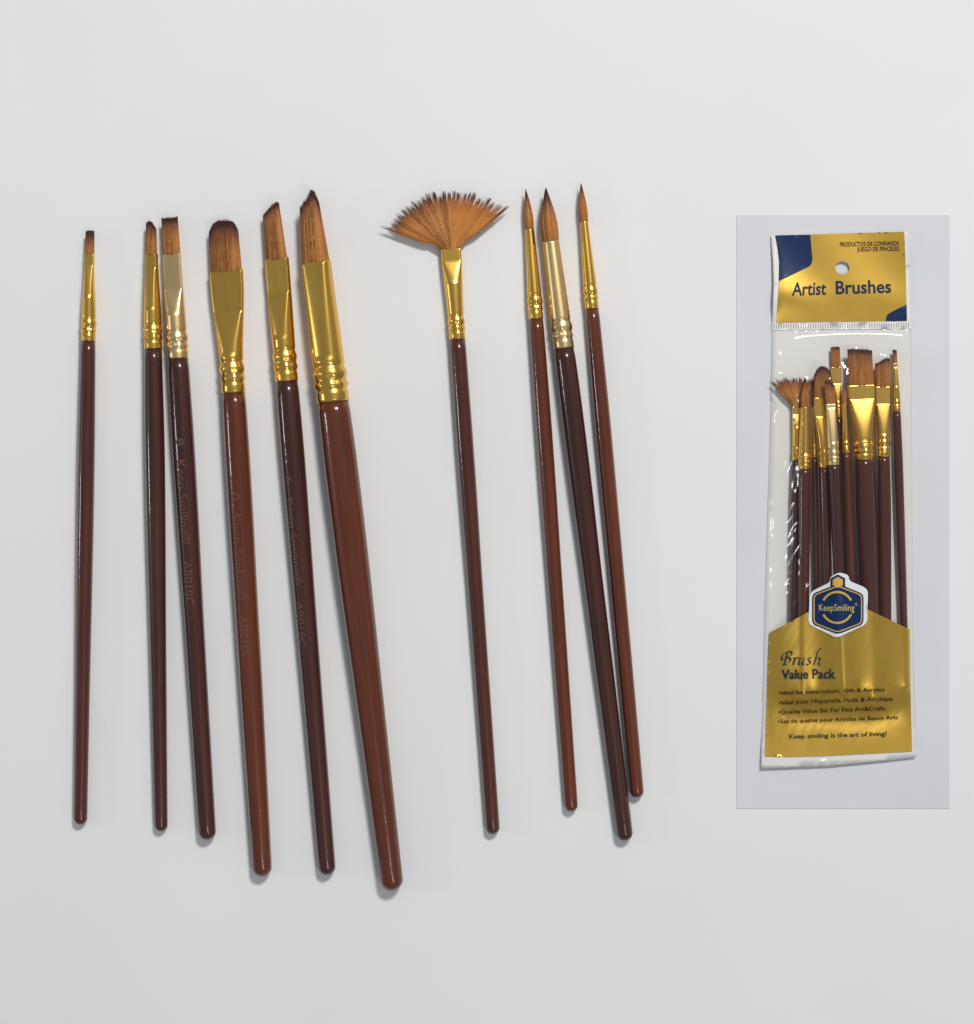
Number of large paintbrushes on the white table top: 10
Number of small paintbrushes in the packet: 10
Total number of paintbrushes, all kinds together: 20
